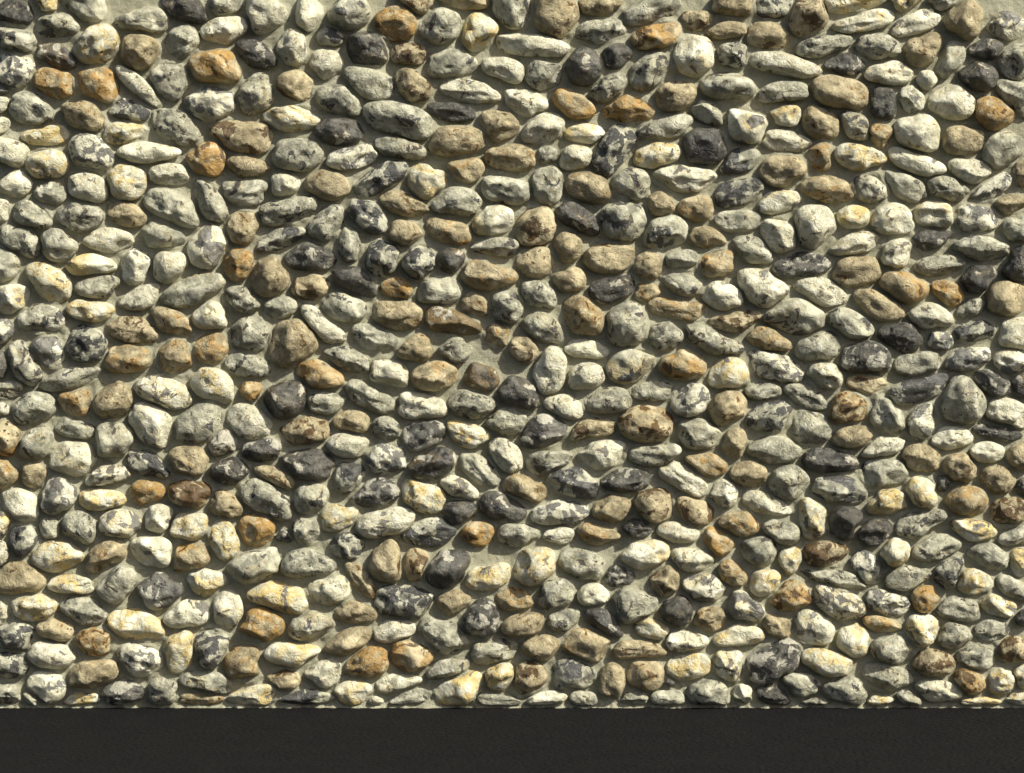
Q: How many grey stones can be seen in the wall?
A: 196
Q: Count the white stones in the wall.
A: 194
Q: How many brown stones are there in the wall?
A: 161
